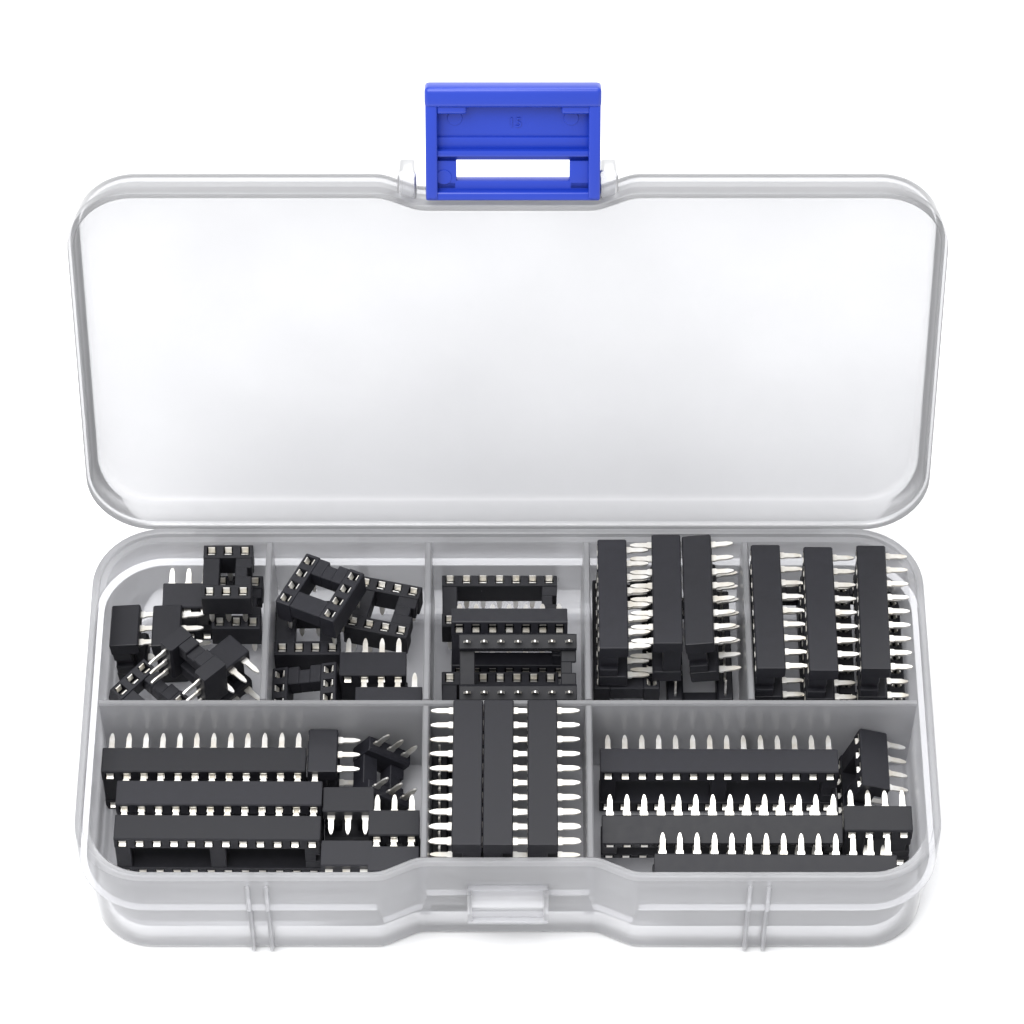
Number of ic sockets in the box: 46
